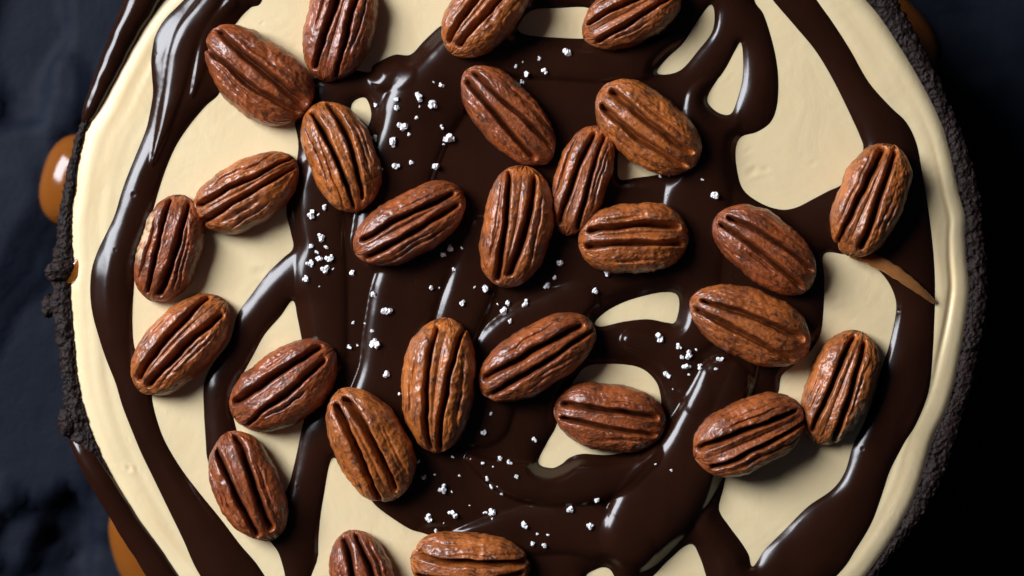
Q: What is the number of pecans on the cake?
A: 27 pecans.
